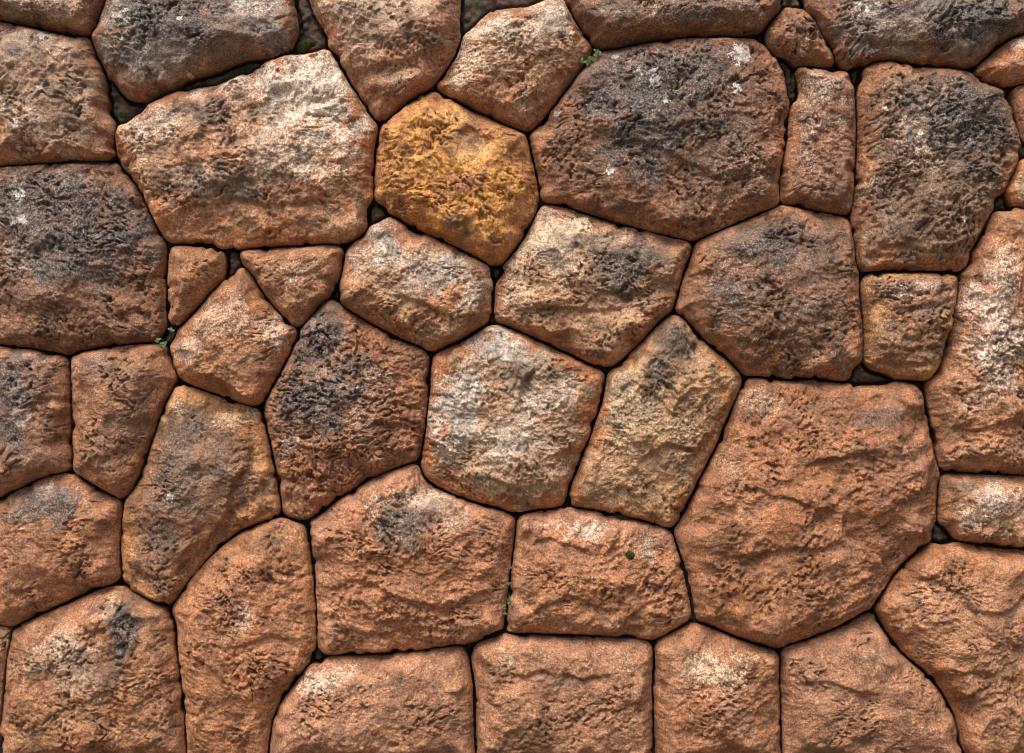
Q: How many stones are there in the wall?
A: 44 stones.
